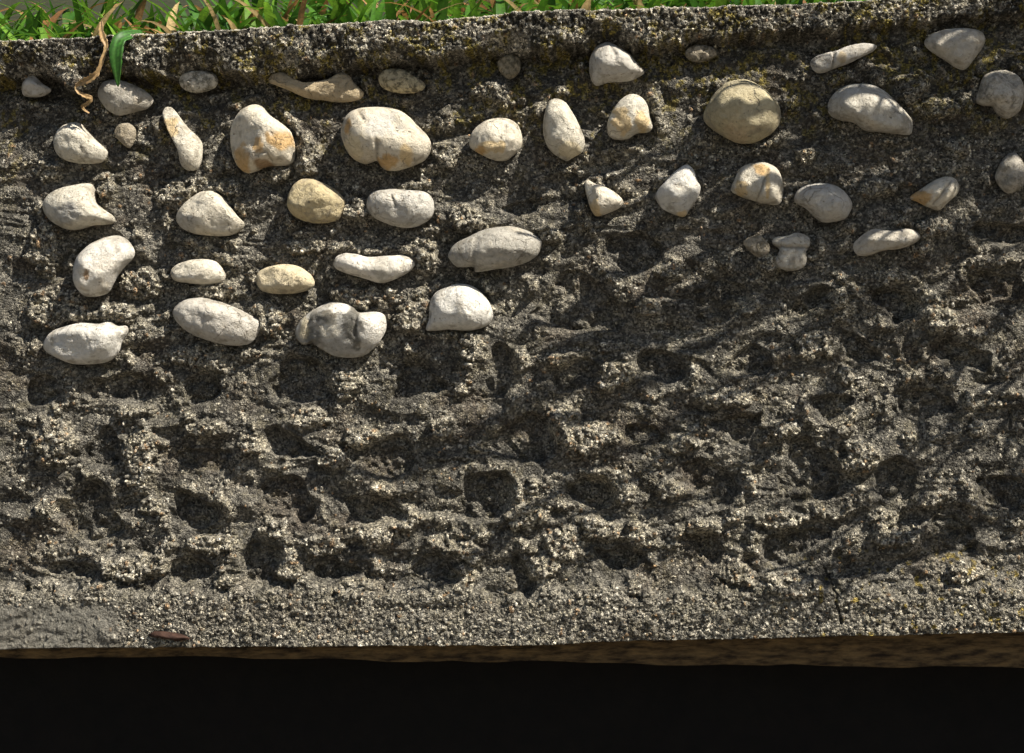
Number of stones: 43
